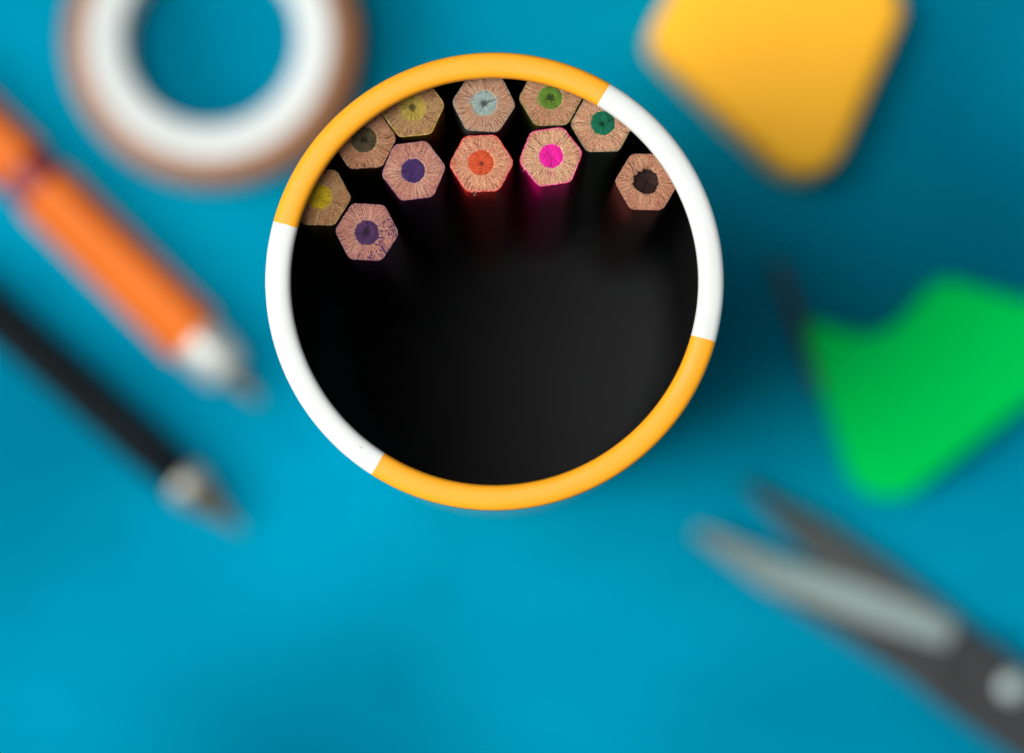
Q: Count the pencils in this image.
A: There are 11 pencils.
